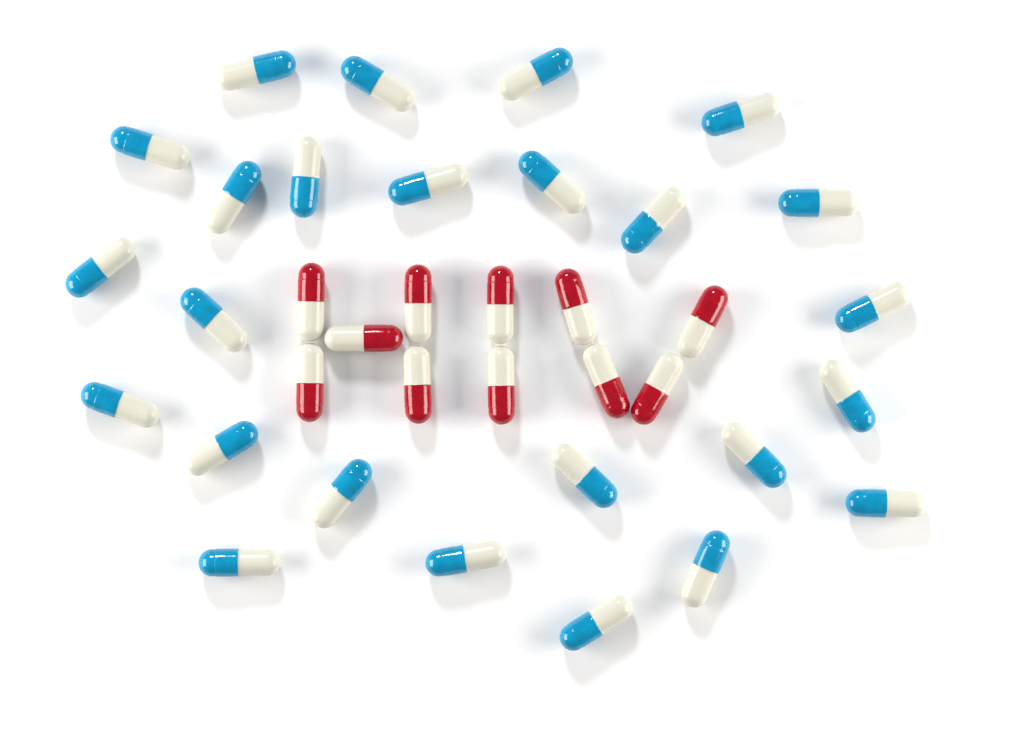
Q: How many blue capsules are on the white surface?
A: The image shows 25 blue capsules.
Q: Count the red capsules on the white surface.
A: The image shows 11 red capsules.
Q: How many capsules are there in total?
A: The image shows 36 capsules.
